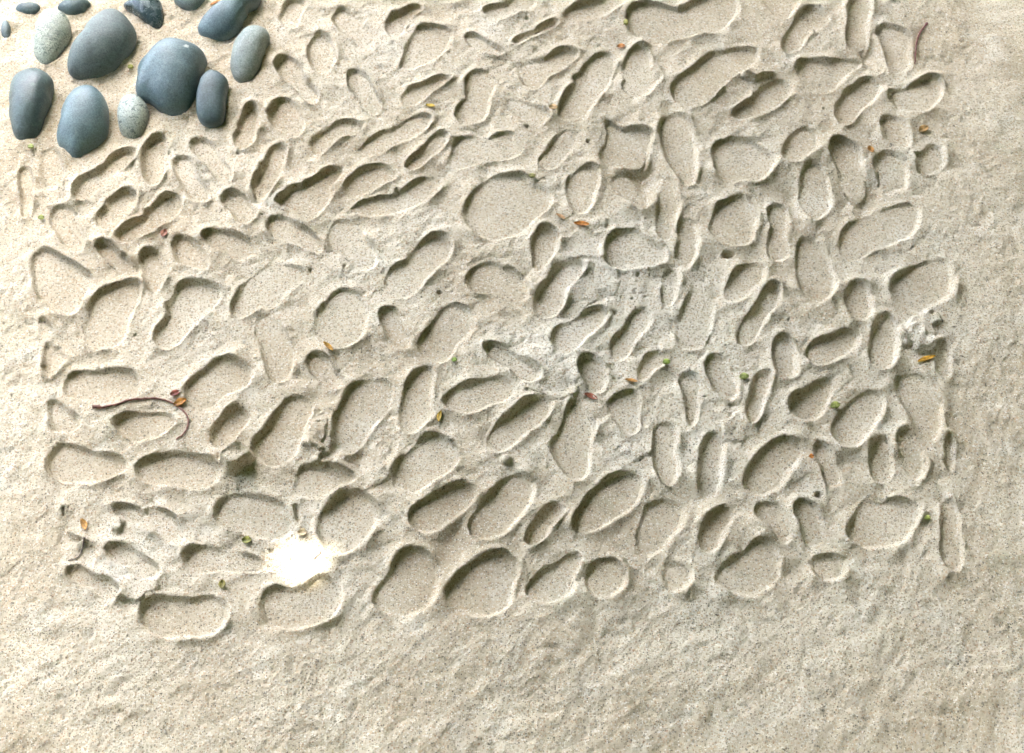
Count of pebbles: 14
